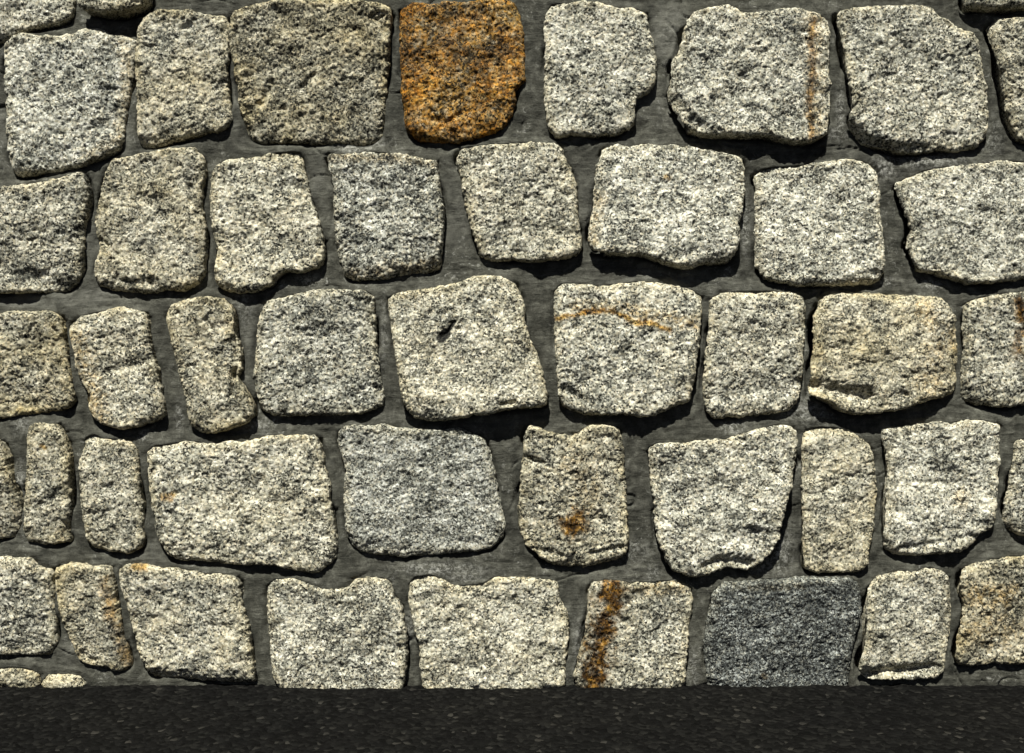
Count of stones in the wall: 49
